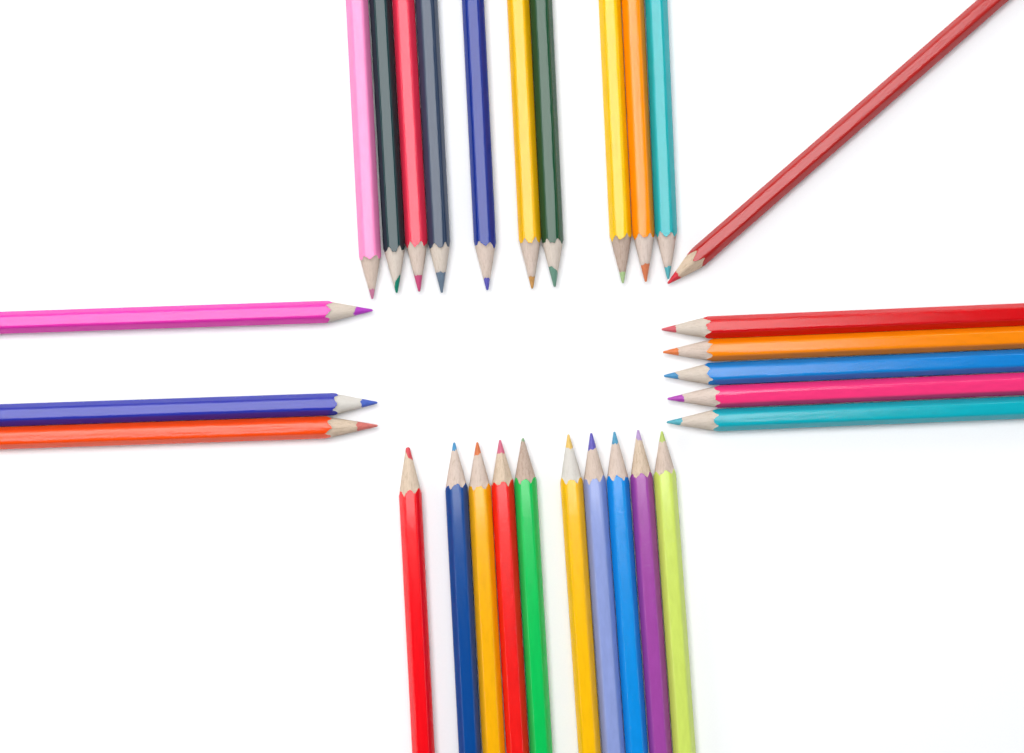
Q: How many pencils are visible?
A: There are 29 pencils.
